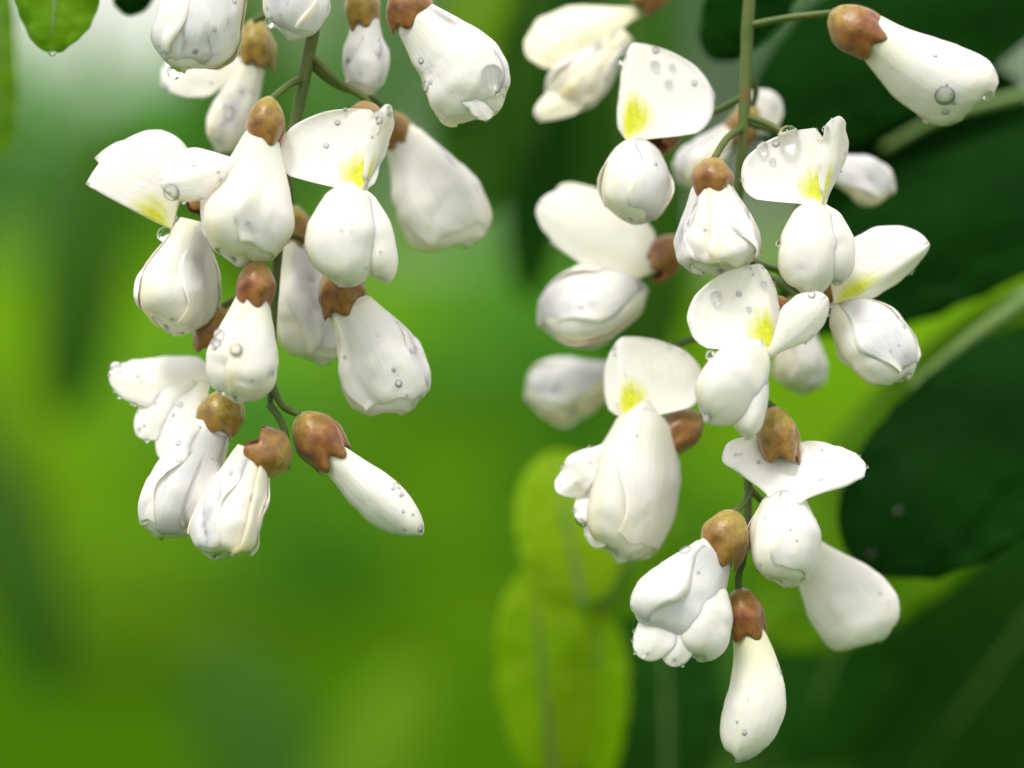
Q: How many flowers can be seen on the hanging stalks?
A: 33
